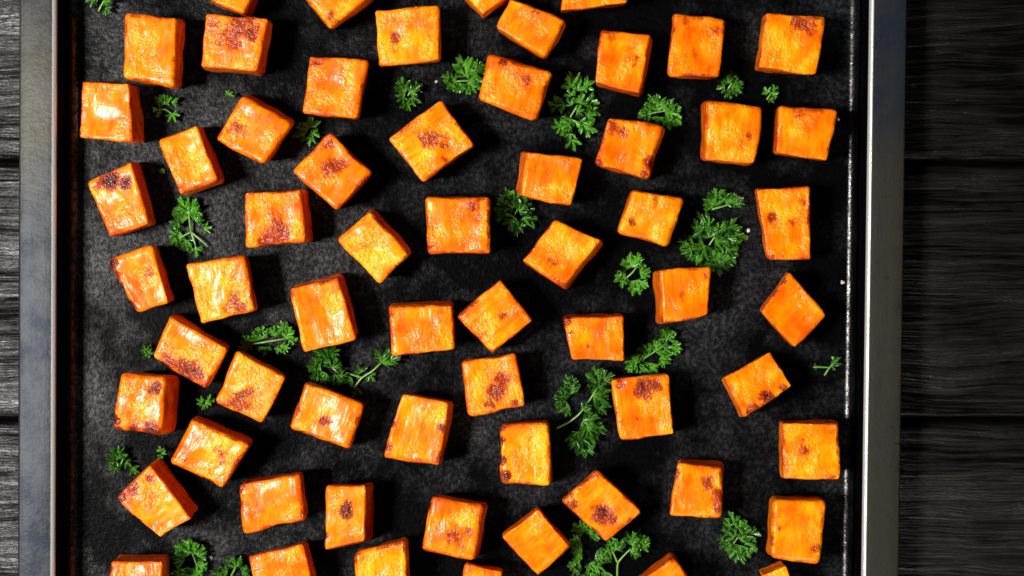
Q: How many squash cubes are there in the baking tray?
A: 62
